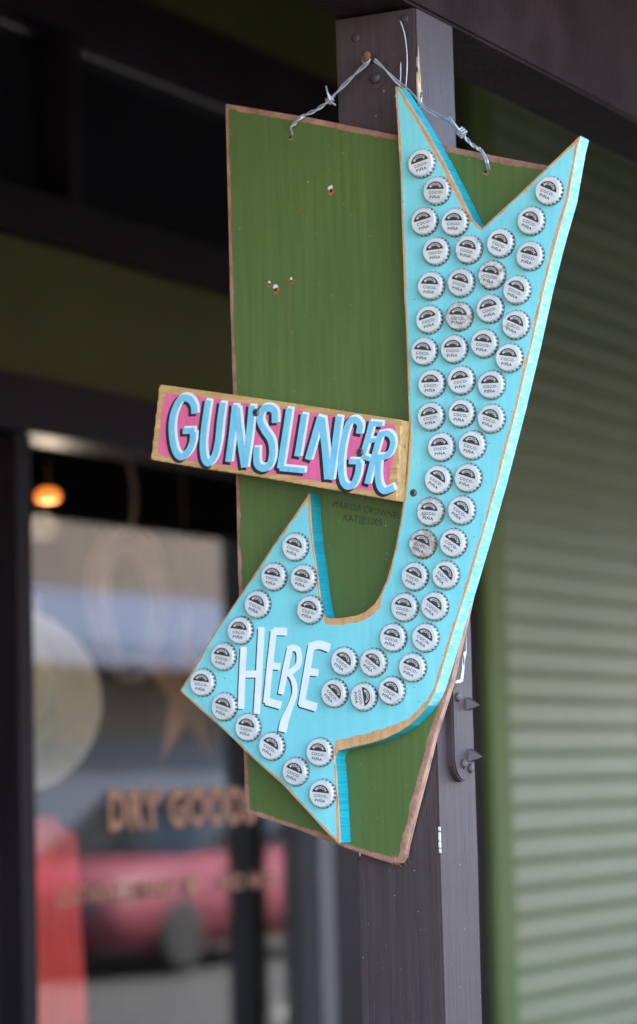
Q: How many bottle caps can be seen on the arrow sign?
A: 62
